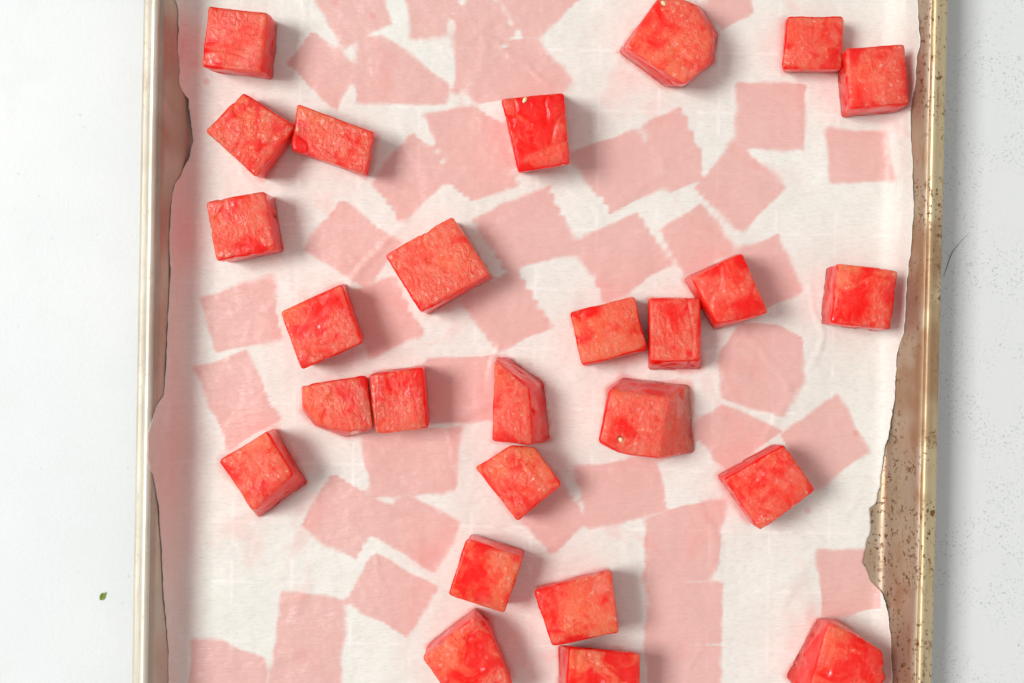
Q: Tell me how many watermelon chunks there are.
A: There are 26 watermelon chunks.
